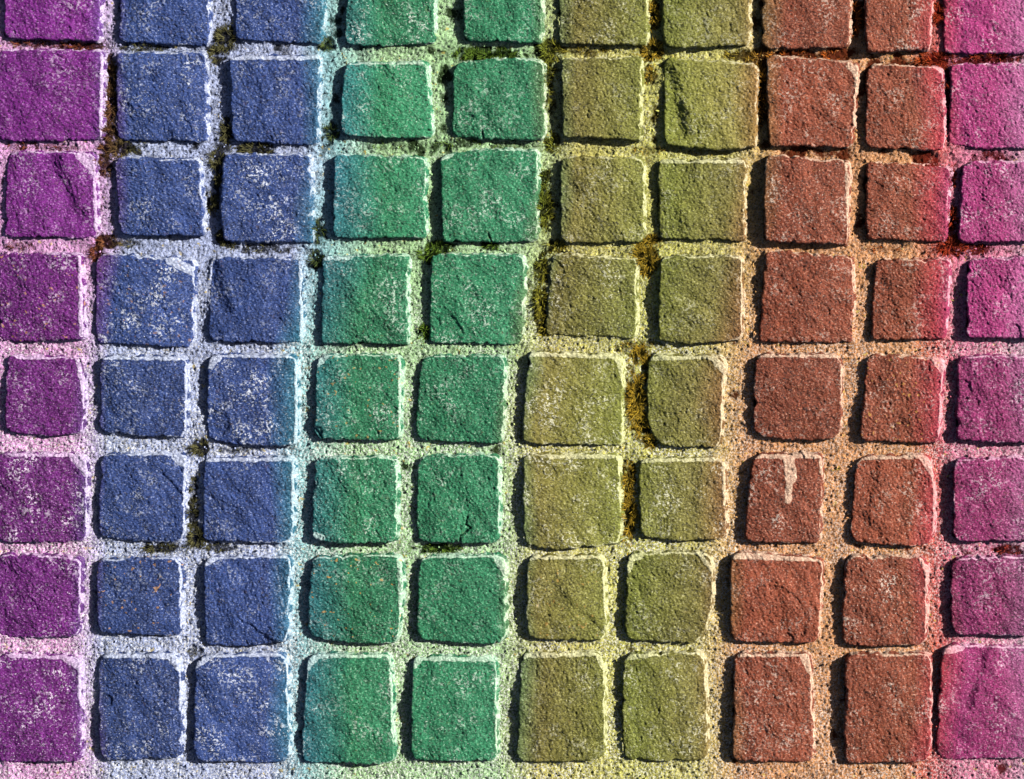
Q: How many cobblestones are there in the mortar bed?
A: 80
